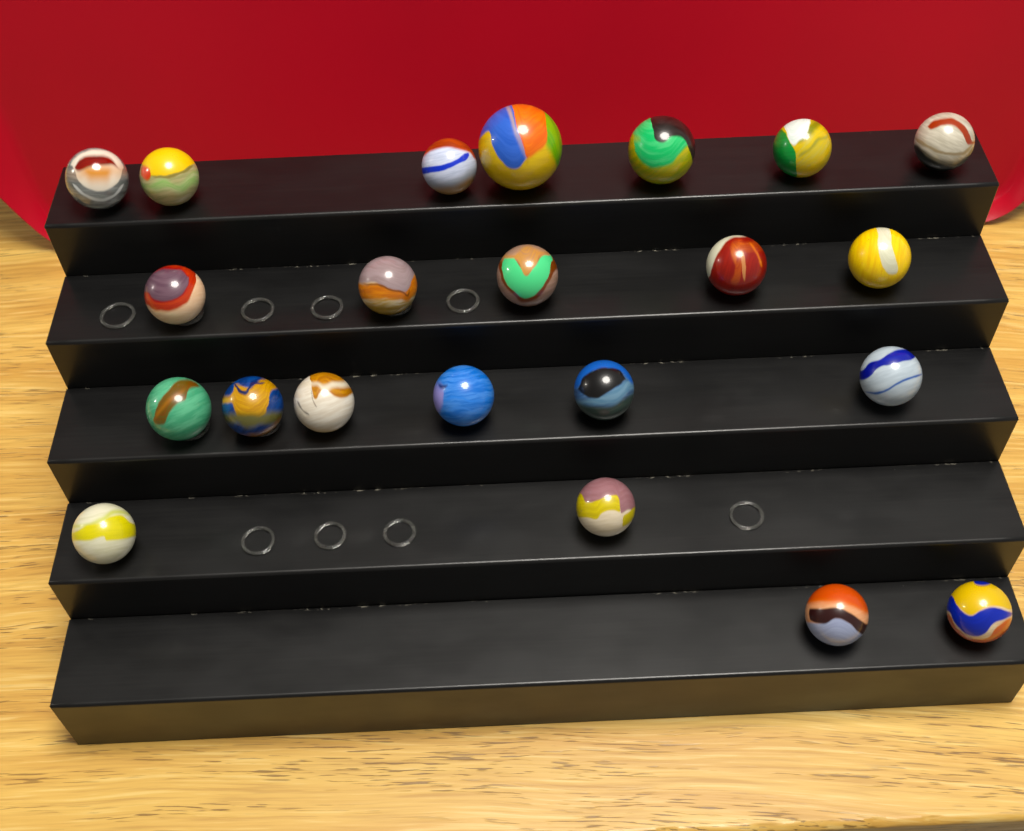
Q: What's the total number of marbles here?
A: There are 22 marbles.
